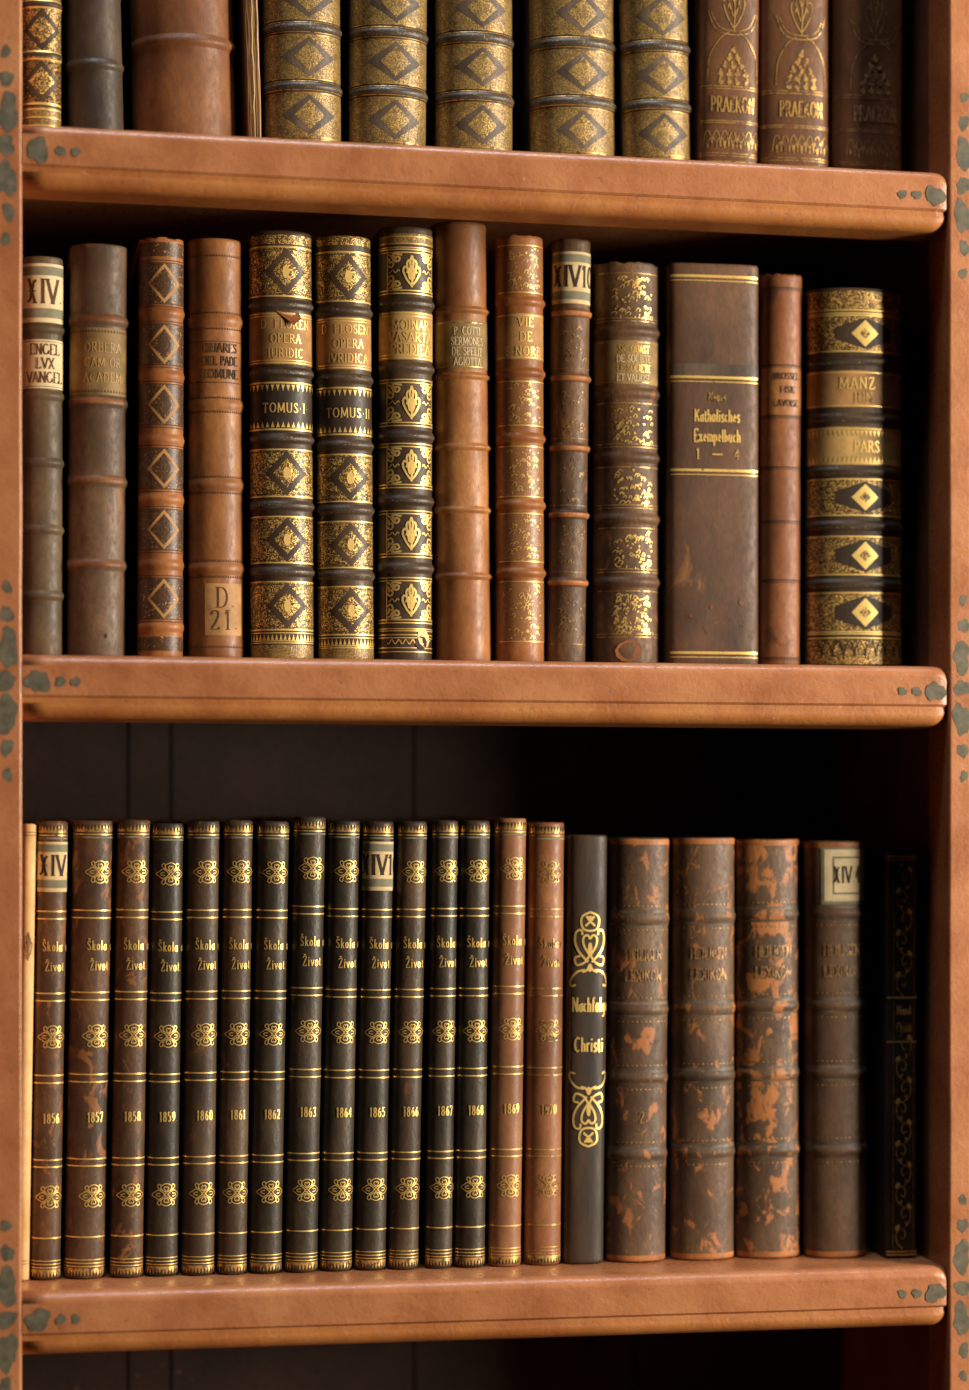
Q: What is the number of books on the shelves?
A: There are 48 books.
